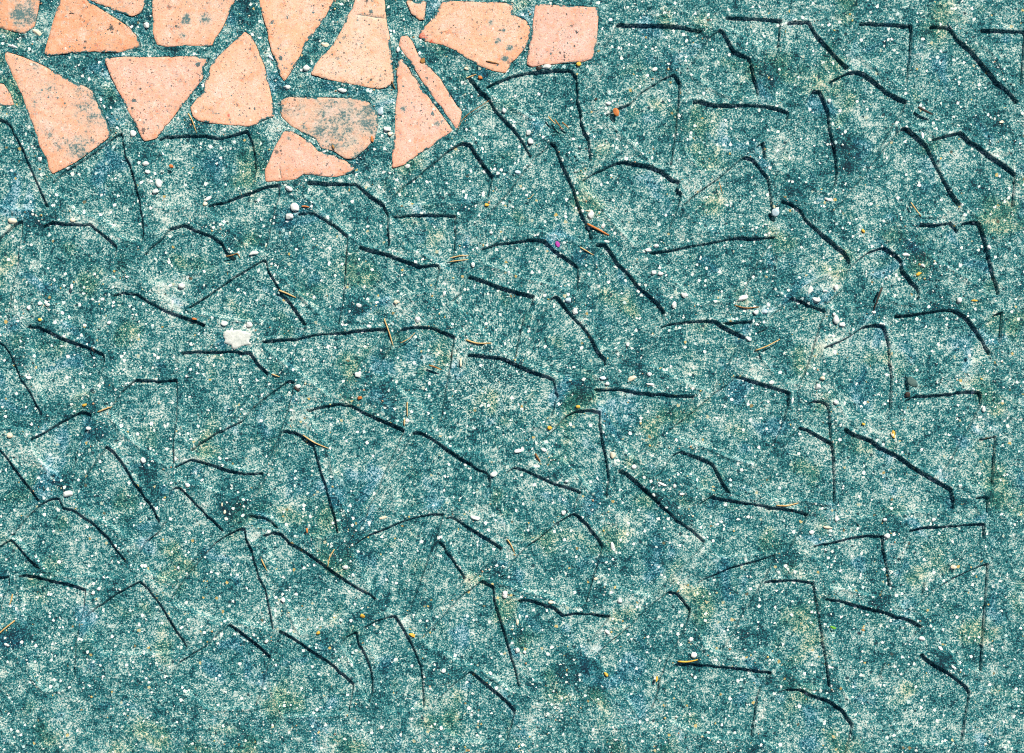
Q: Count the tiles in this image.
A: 17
